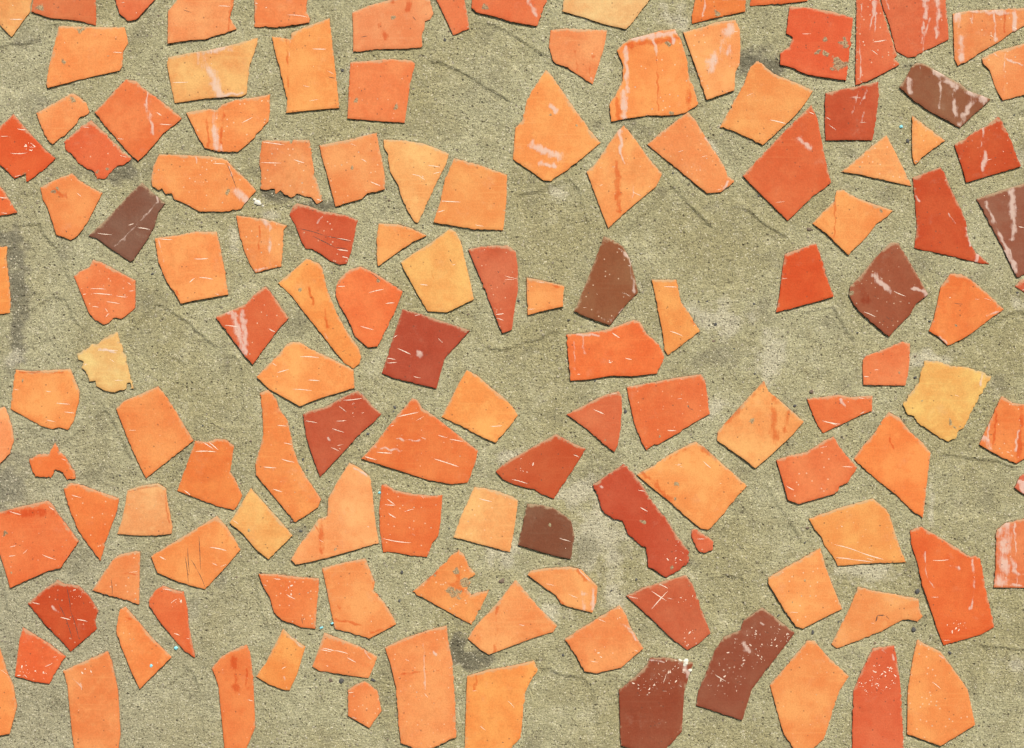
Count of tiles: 133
